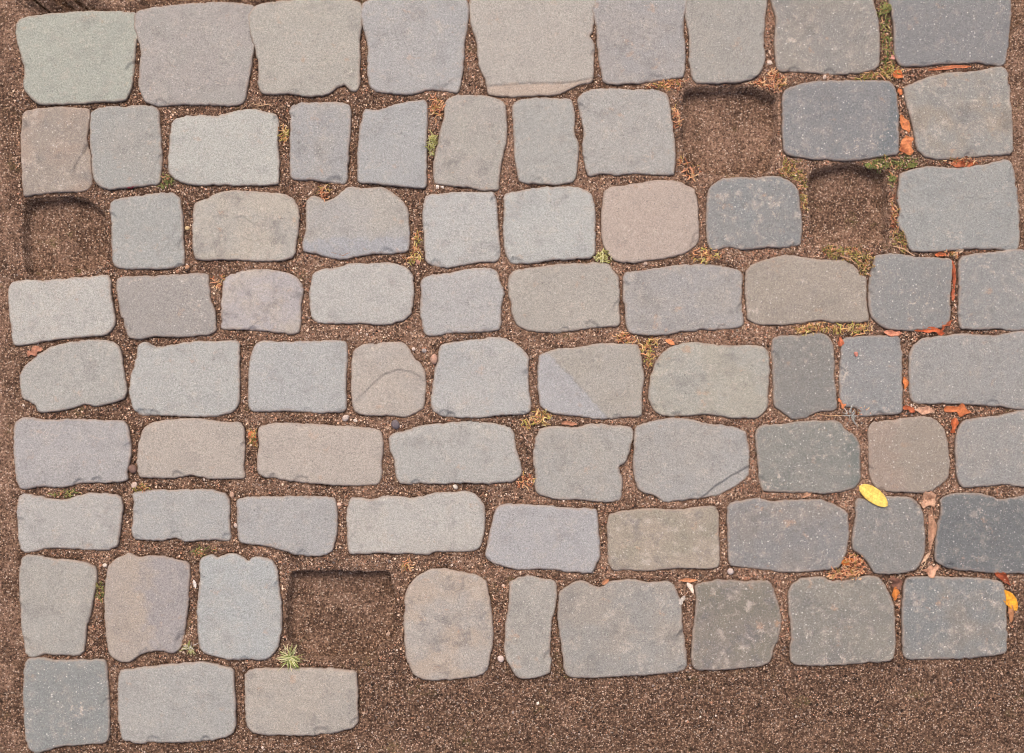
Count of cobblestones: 77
